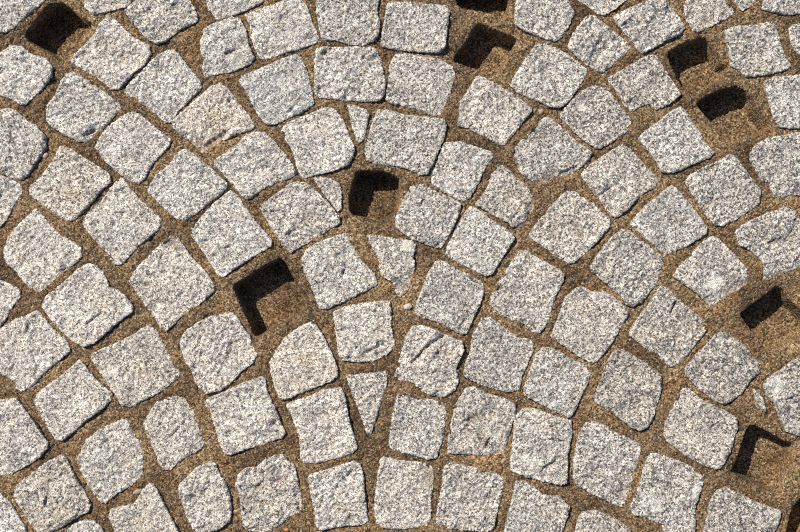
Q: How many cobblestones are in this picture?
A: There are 103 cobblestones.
